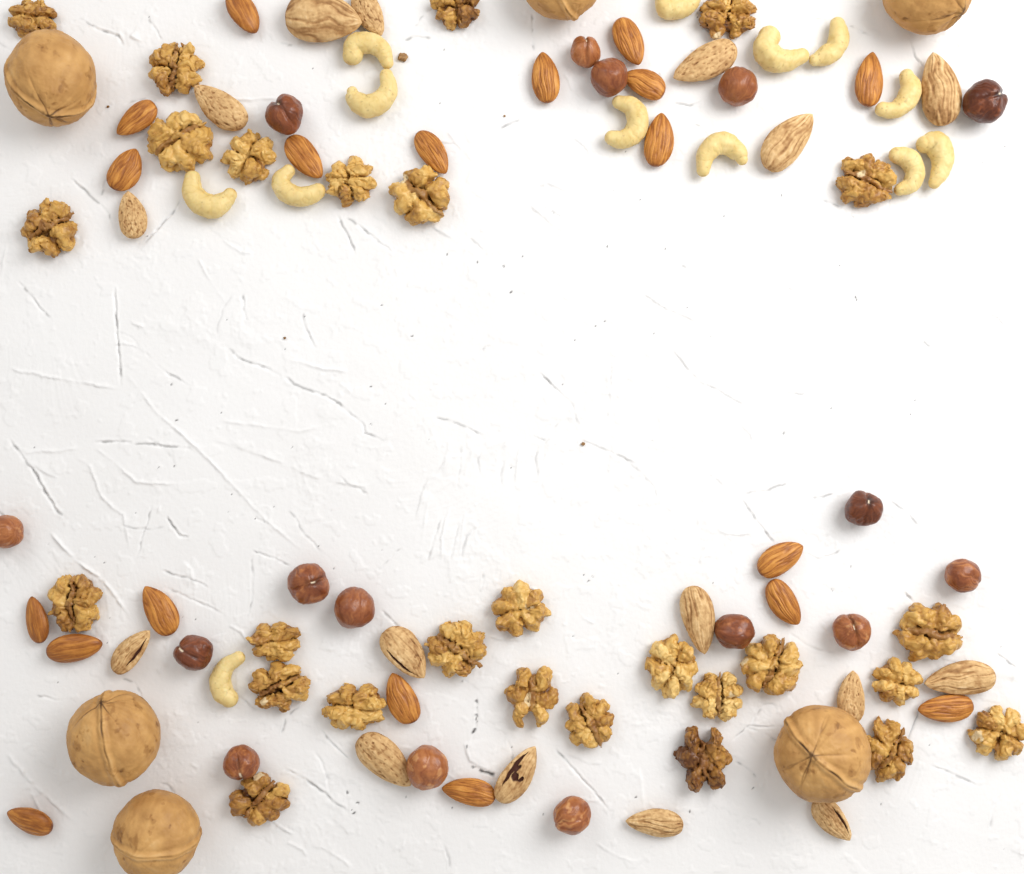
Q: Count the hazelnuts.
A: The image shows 16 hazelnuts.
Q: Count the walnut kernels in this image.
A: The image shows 27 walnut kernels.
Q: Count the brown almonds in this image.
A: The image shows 19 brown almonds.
